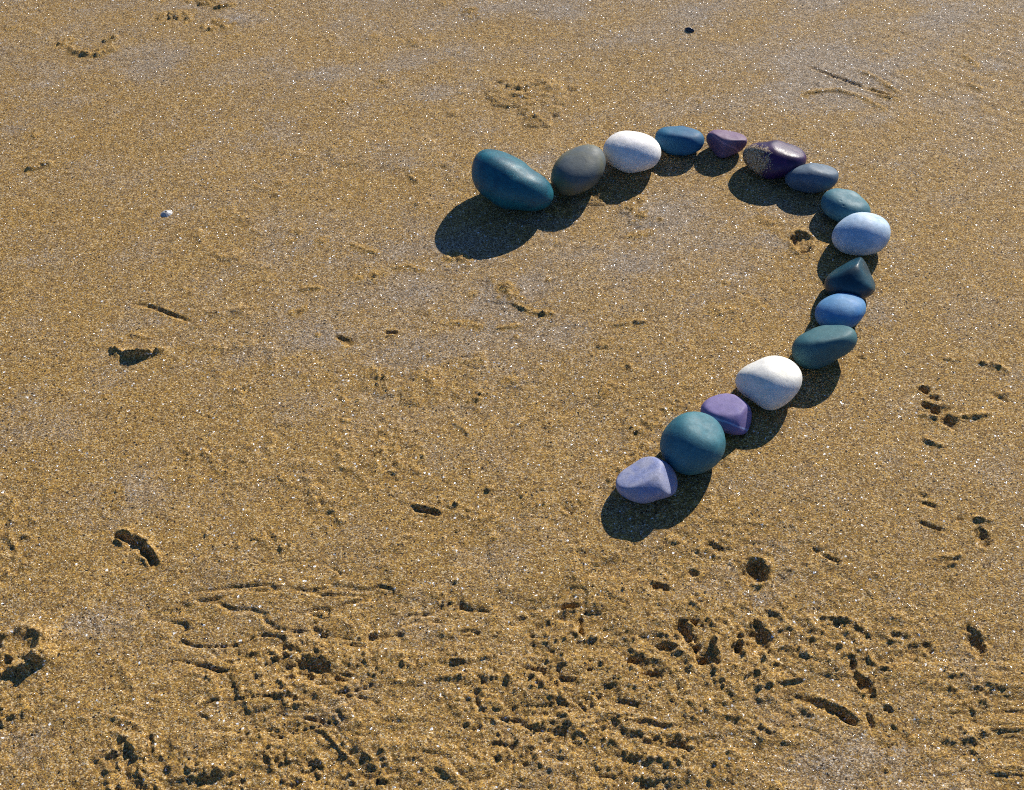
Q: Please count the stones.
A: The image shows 16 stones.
